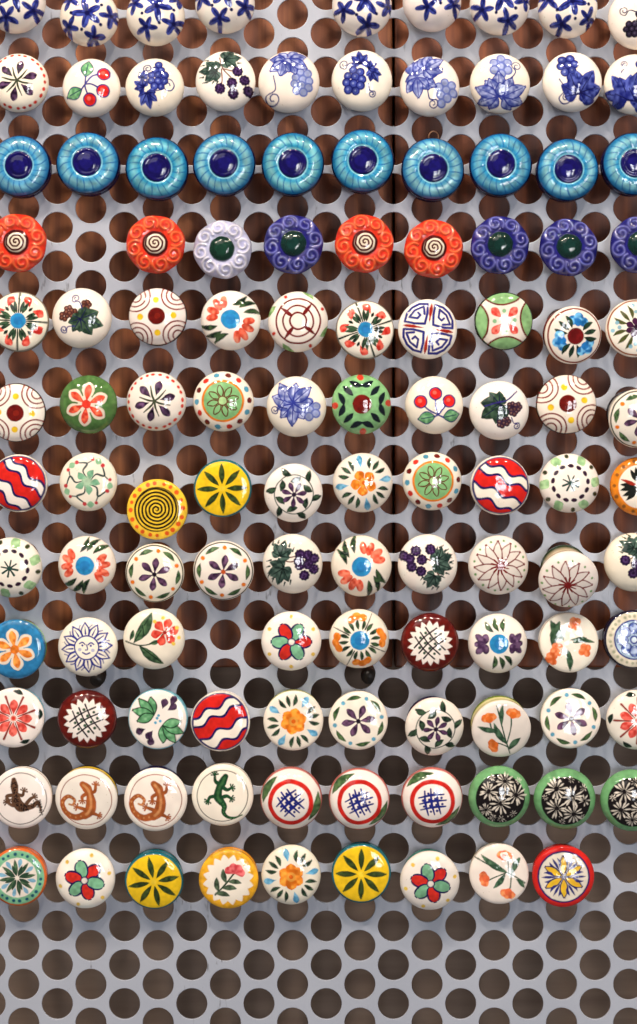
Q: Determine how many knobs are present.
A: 116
